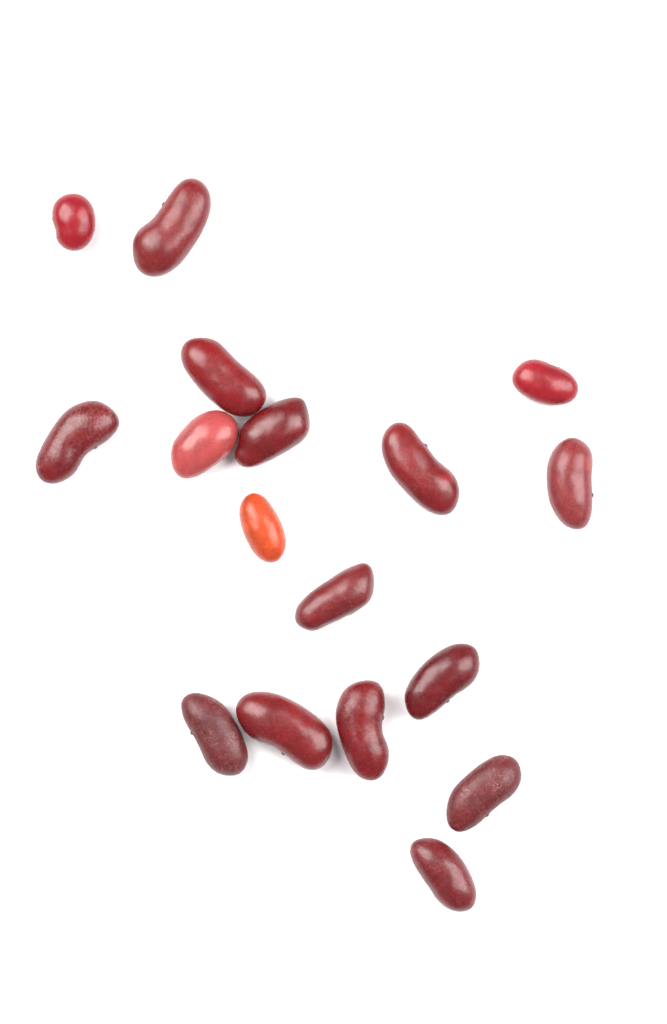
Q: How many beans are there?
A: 17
